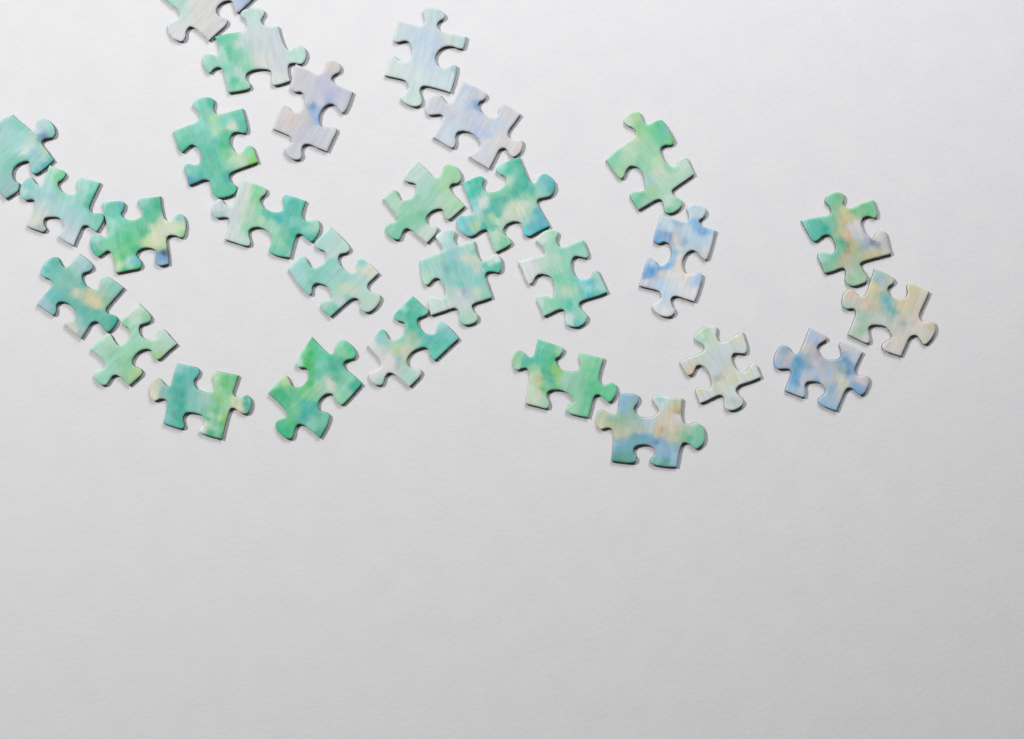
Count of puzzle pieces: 28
